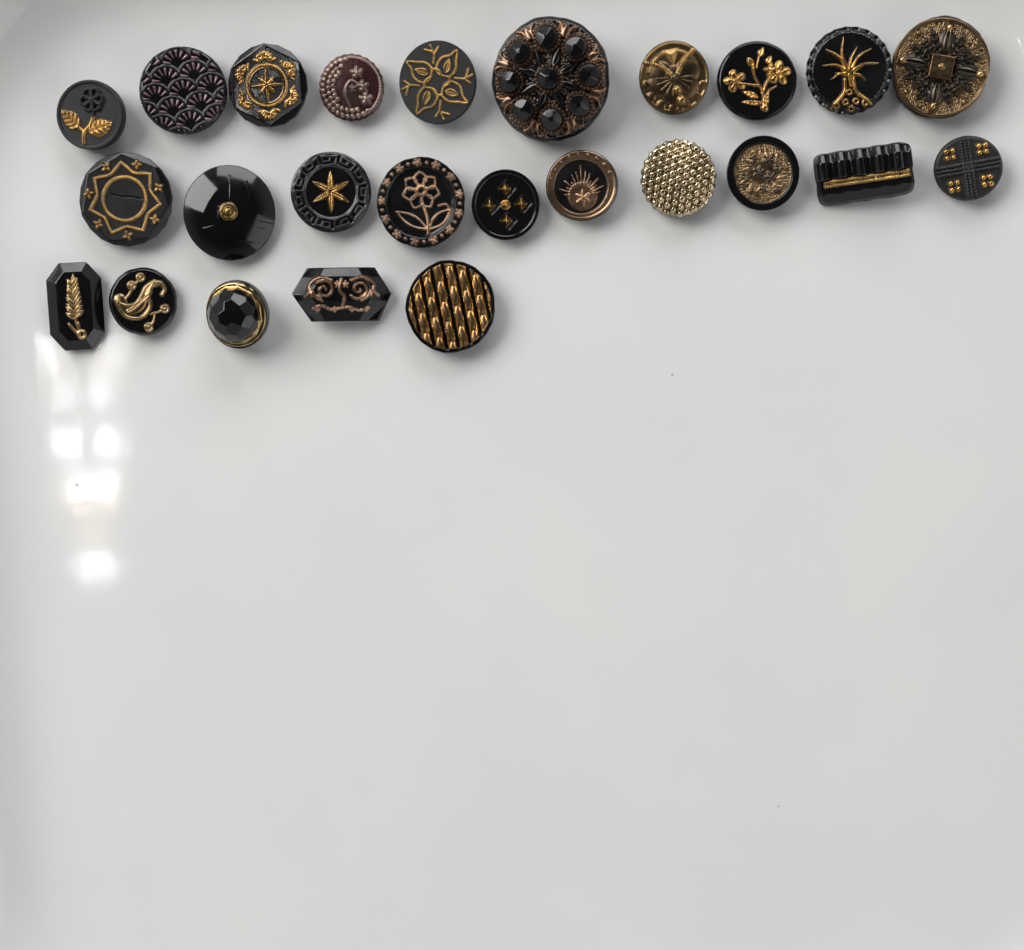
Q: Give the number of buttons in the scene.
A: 25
